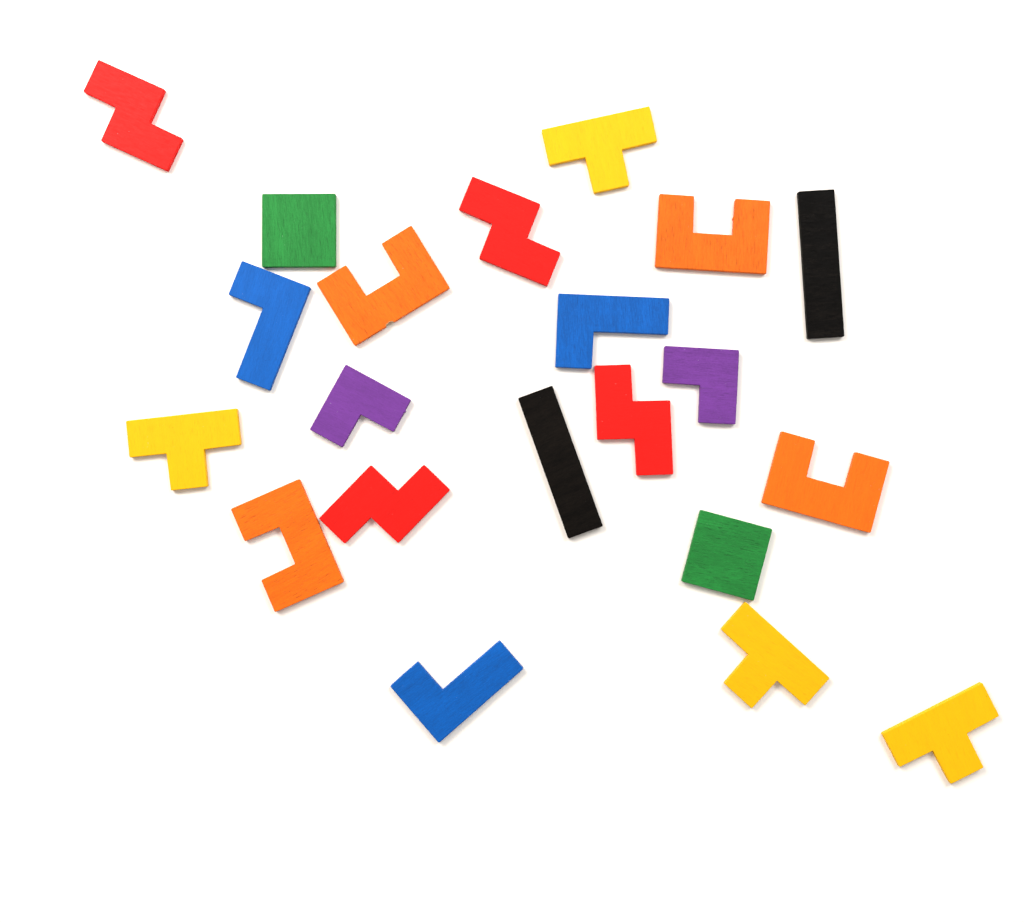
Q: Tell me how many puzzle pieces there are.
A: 21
